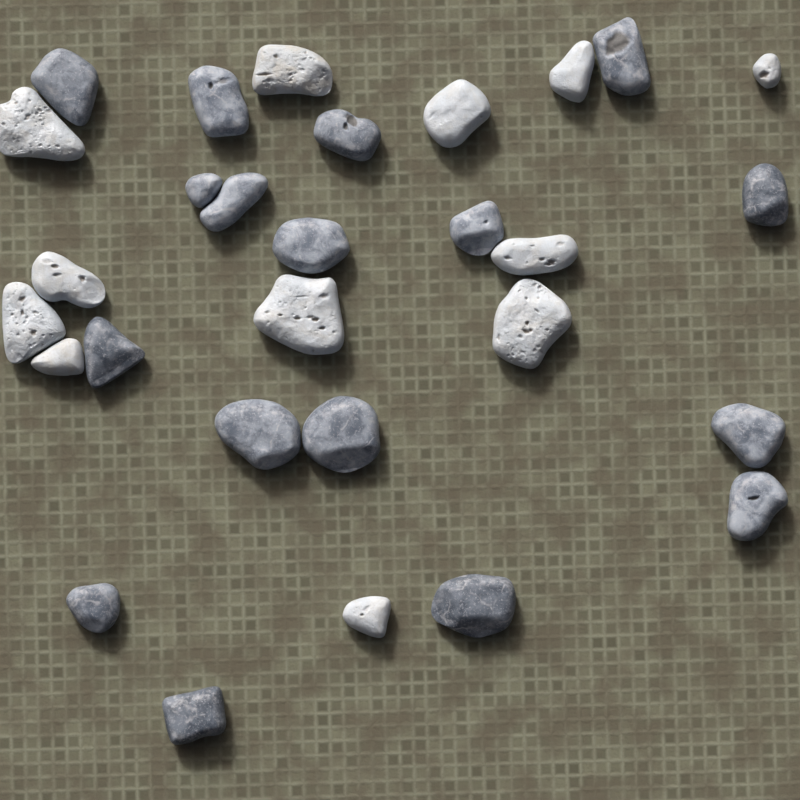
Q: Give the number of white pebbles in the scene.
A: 12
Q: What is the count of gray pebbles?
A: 17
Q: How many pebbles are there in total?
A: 29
